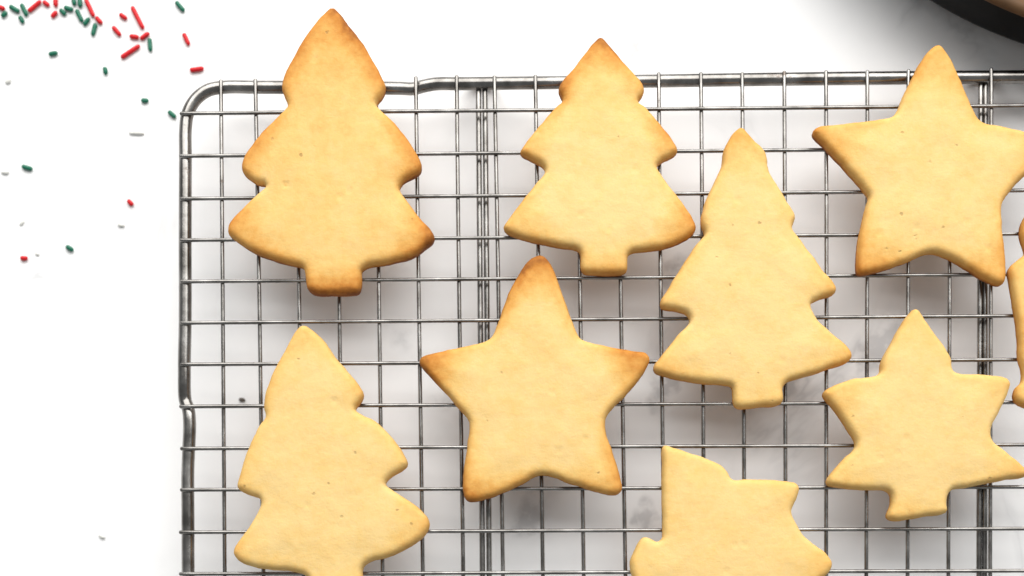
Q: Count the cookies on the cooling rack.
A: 9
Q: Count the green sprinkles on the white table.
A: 19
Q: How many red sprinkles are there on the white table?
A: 17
